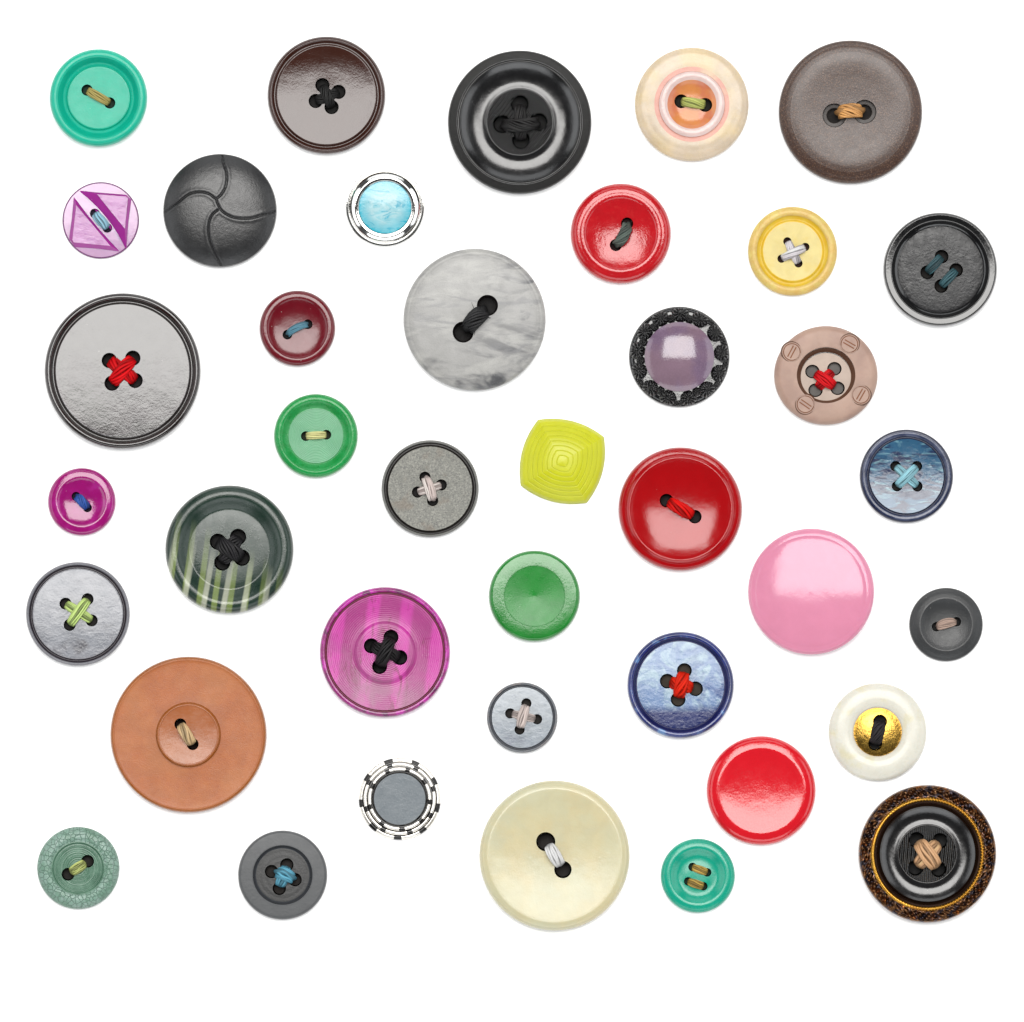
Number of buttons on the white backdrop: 39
